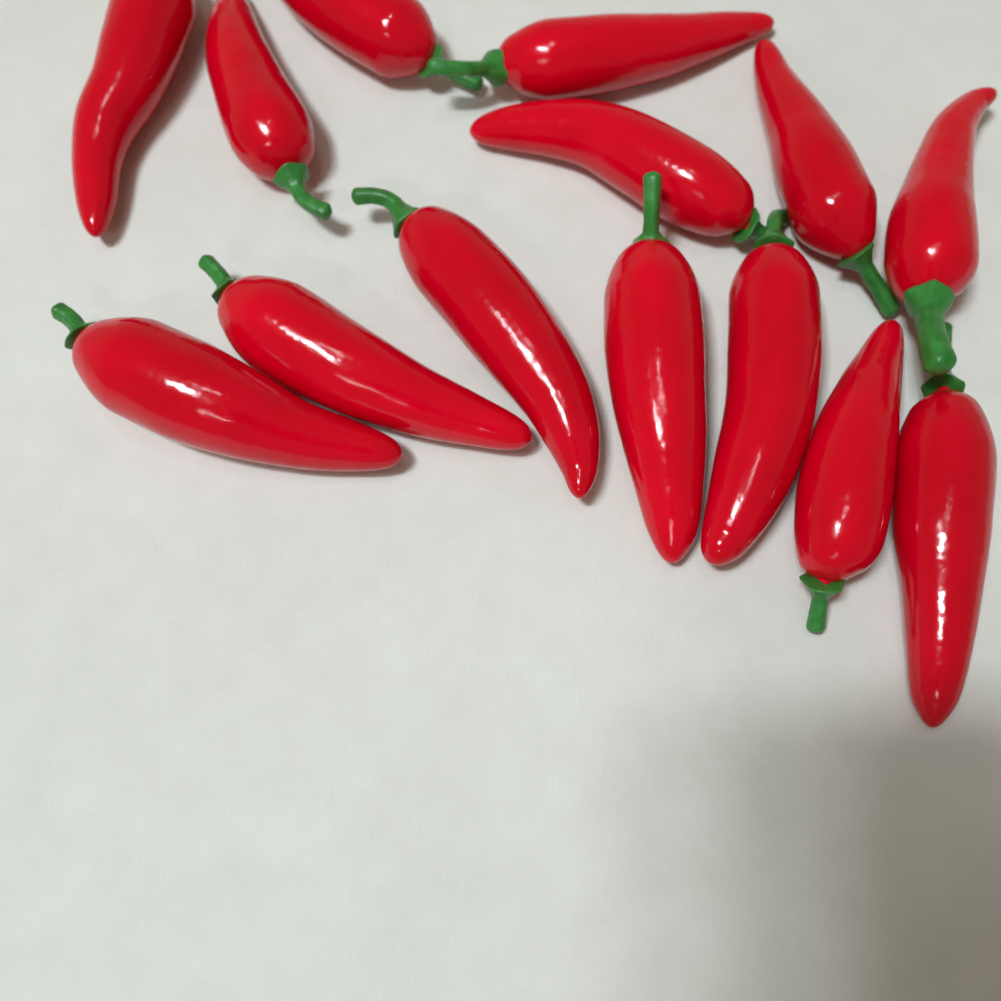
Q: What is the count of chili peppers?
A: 14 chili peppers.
